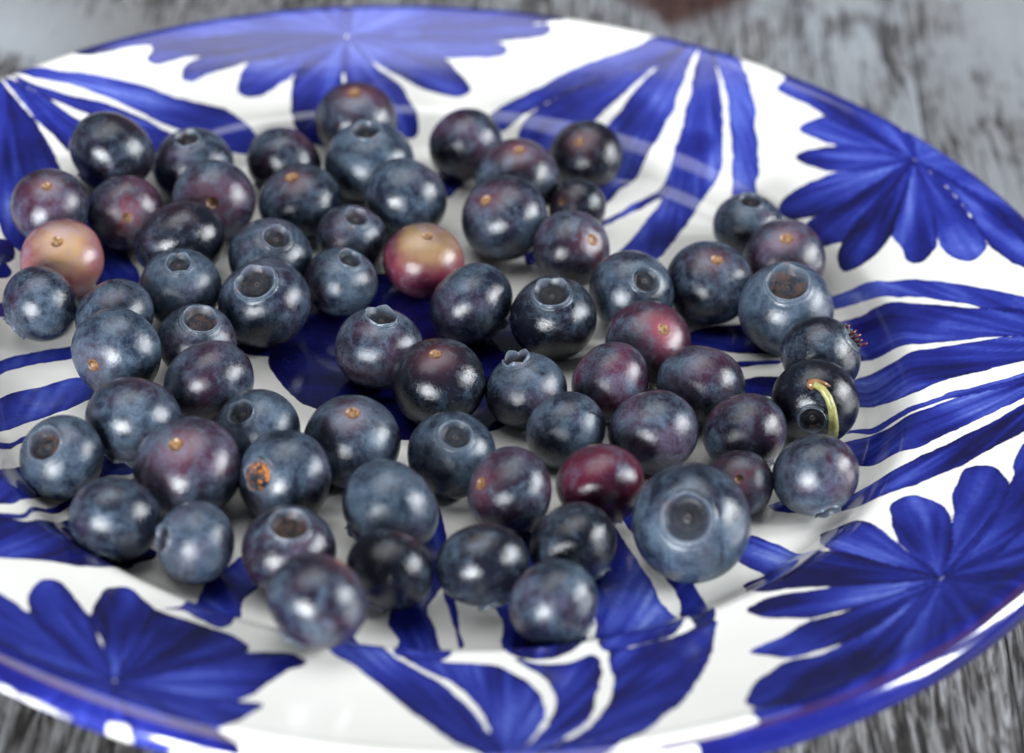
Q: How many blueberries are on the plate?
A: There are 68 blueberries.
